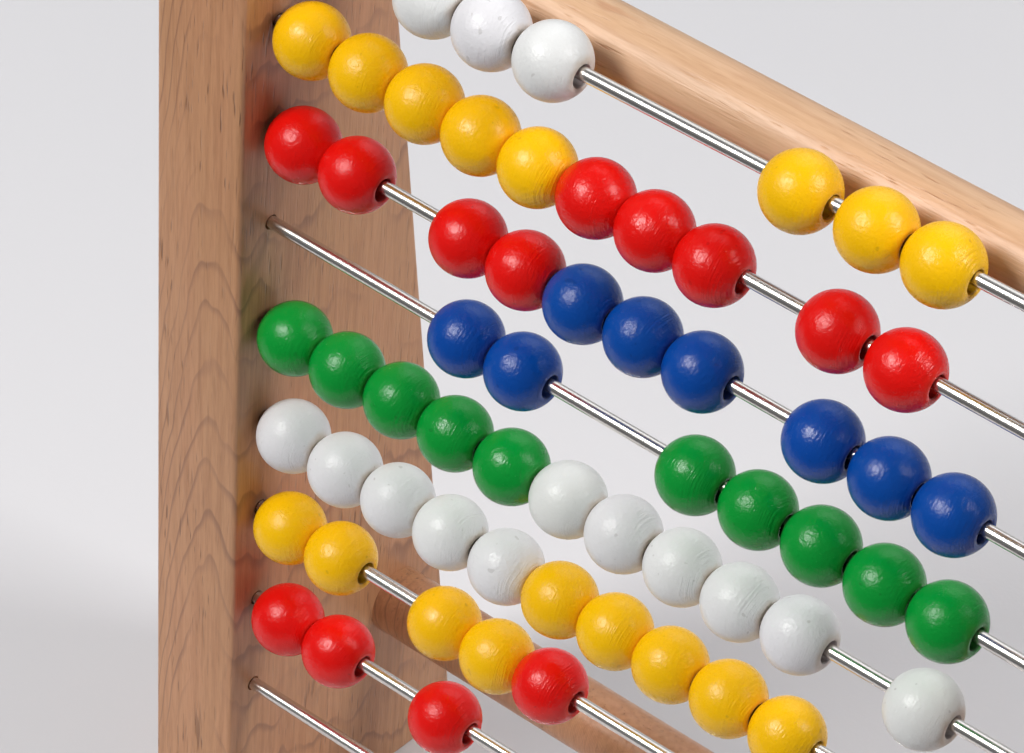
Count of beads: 62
